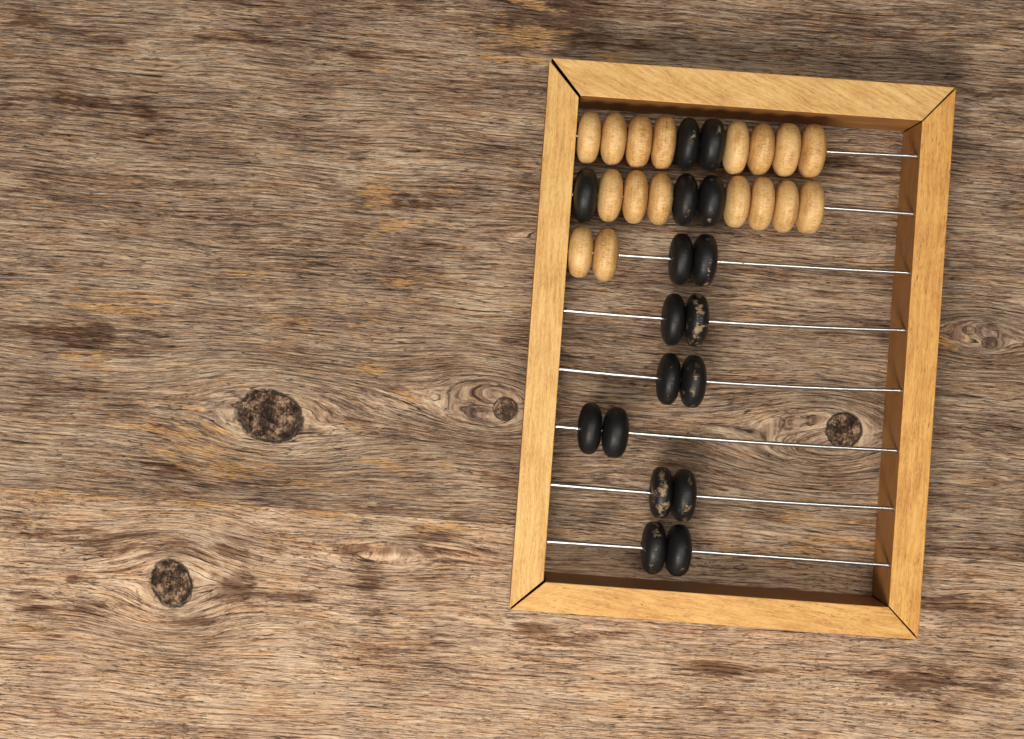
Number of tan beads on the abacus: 17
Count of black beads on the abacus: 17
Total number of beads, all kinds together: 34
